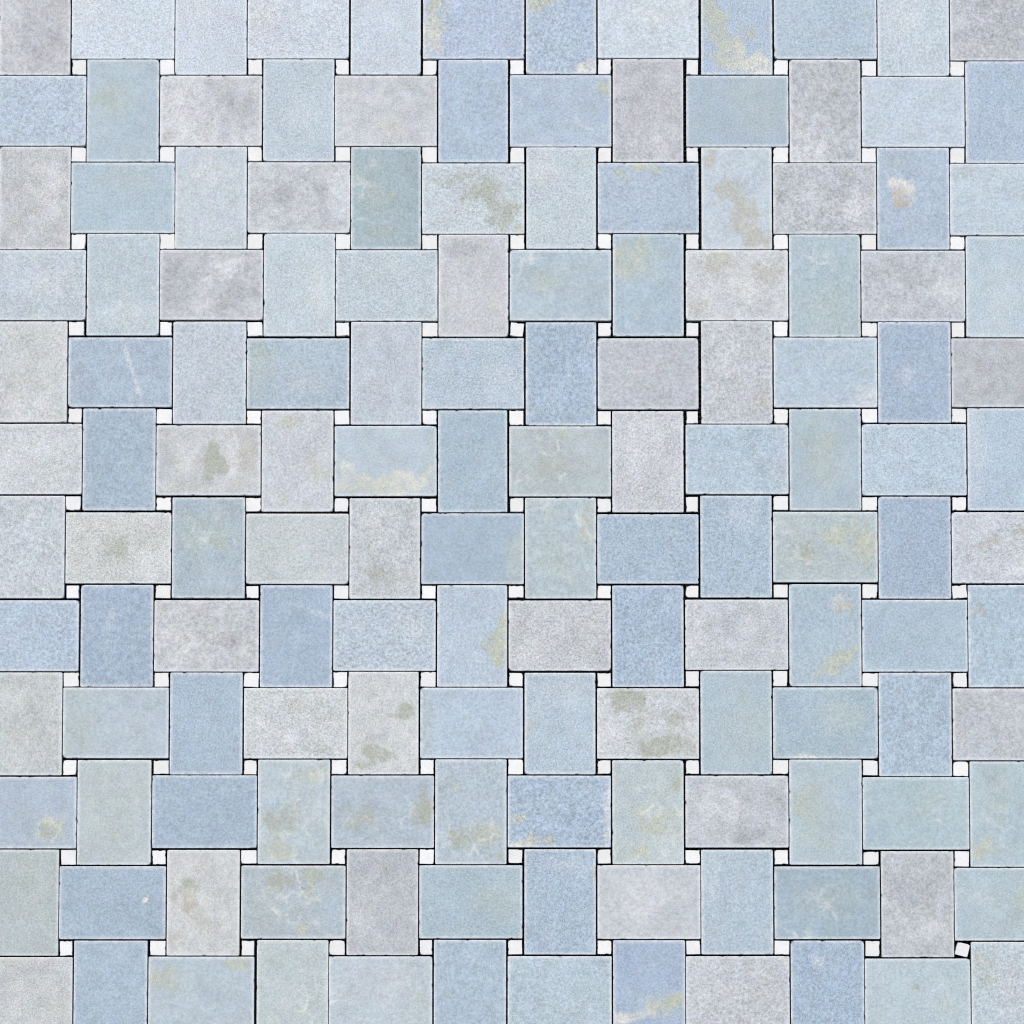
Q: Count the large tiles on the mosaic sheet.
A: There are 144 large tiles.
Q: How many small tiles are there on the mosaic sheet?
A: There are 121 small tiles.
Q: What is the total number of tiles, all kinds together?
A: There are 265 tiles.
